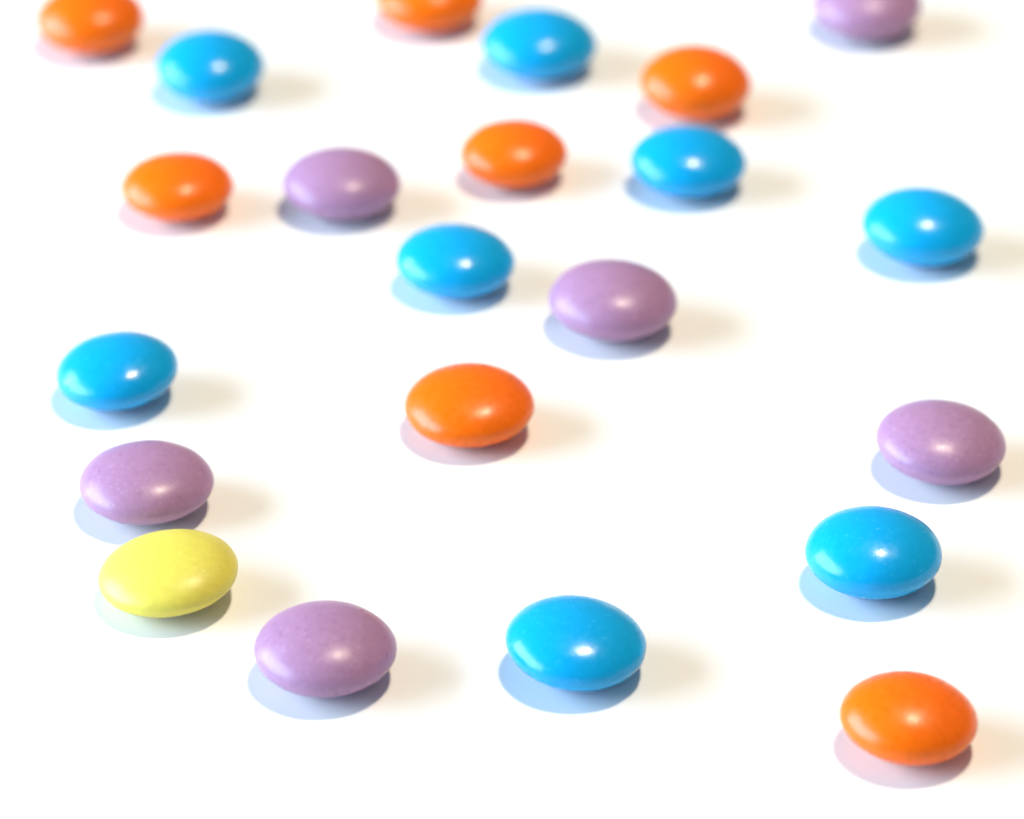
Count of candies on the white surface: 22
